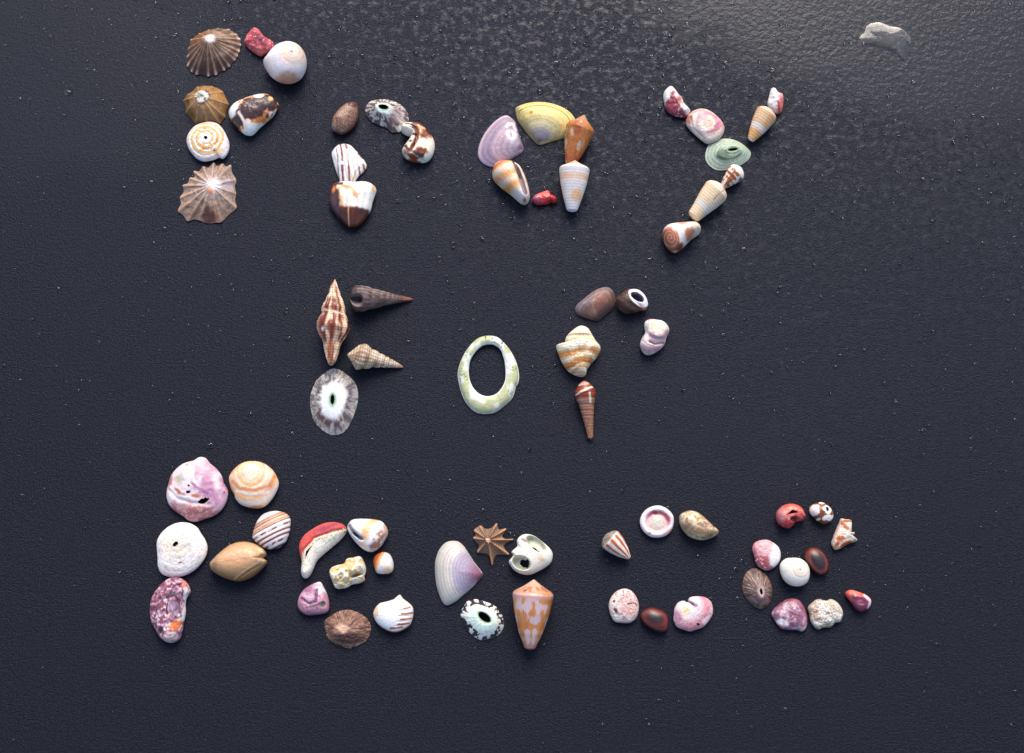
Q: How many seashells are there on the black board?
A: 68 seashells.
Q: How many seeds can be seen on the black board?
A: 2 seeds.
